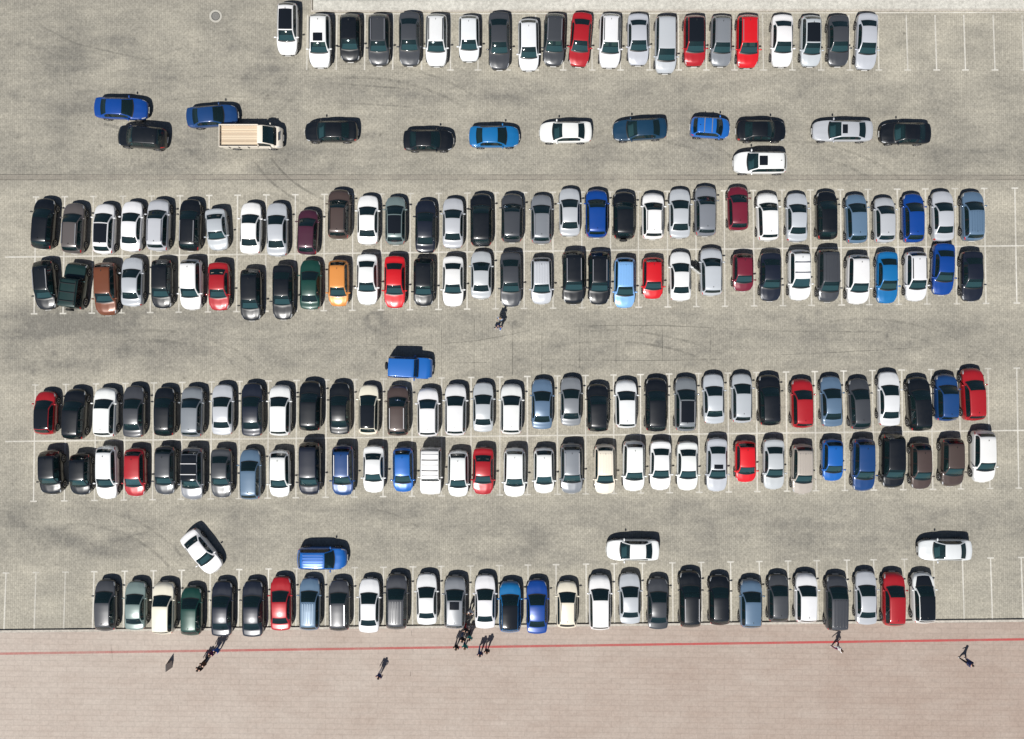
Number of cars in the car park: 200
